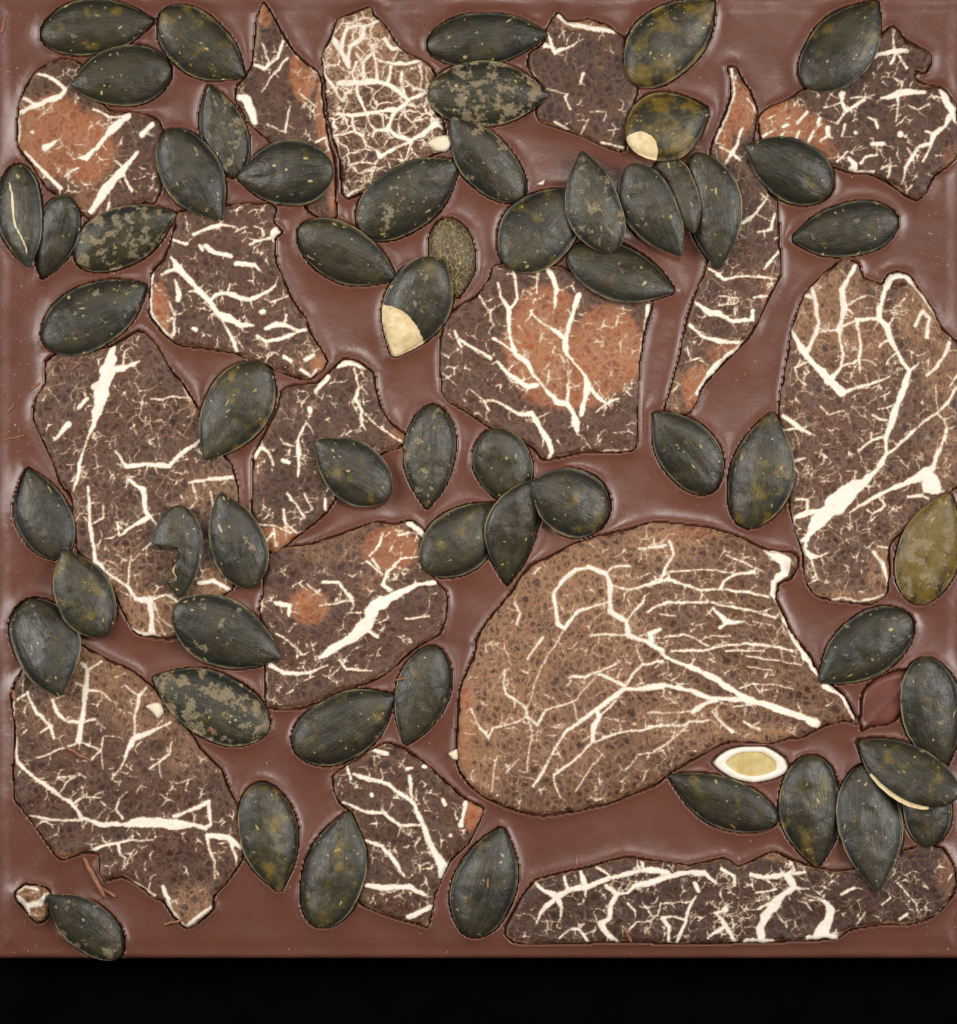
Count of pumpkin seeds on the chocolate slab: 58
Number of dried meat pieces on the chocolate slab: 17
